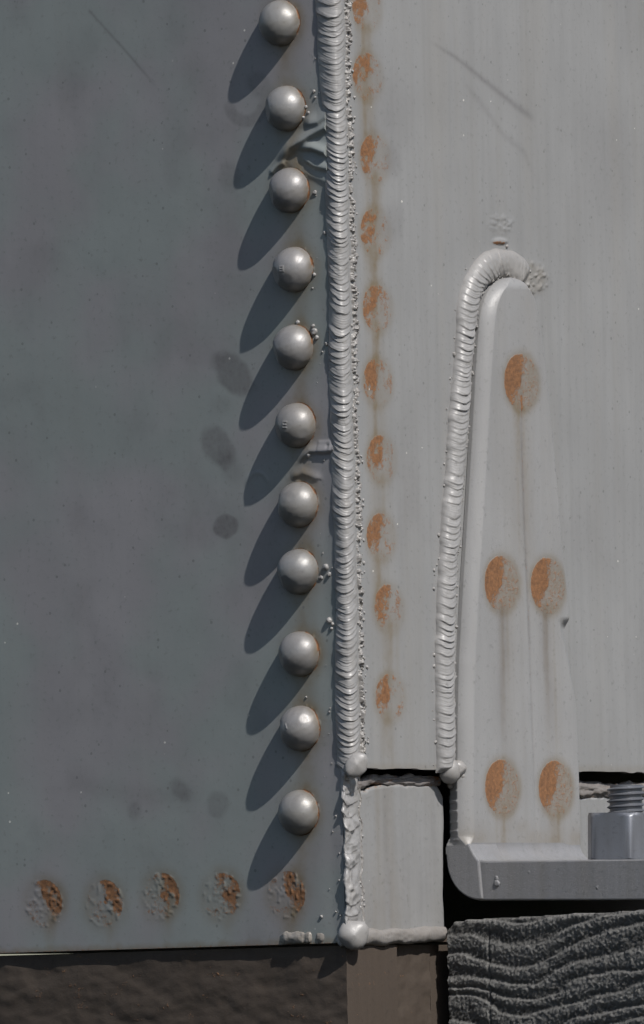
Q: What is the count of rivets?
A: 11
